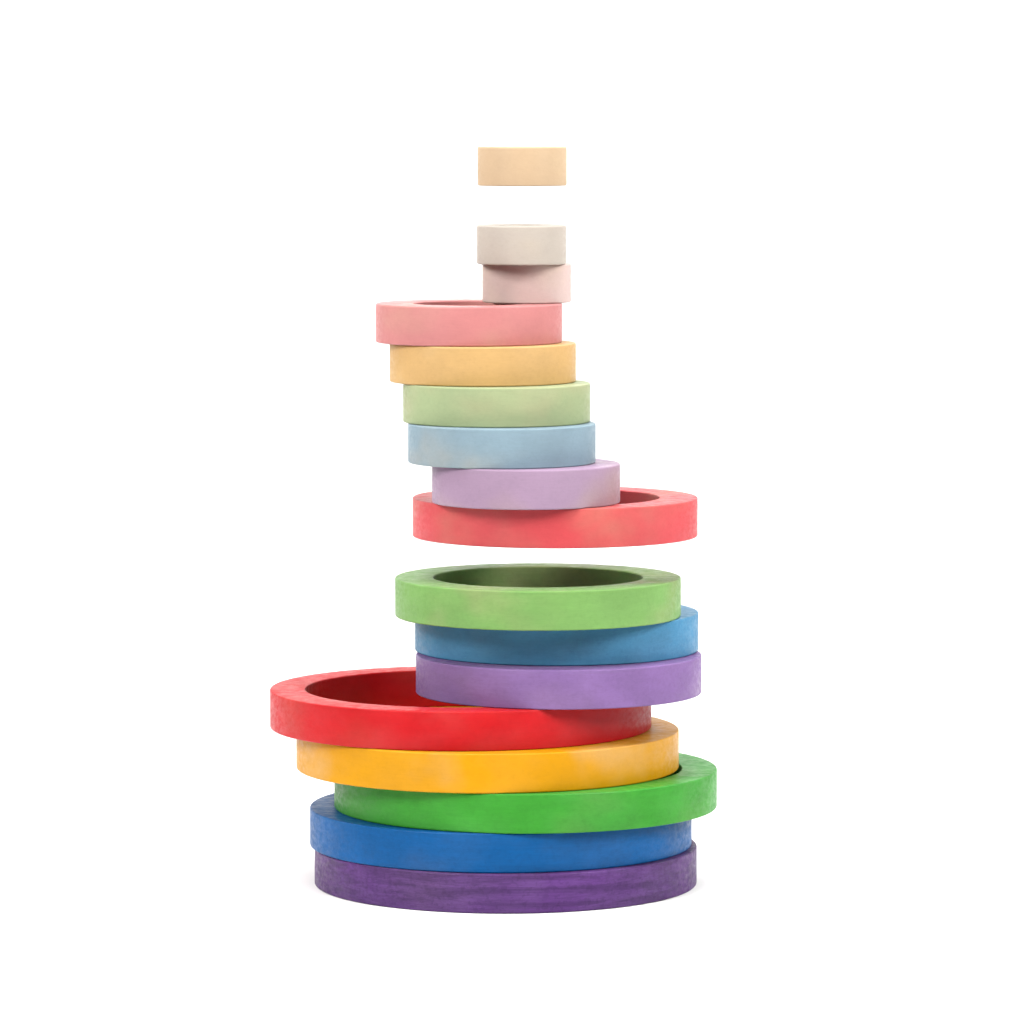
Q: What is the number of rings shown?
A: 17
